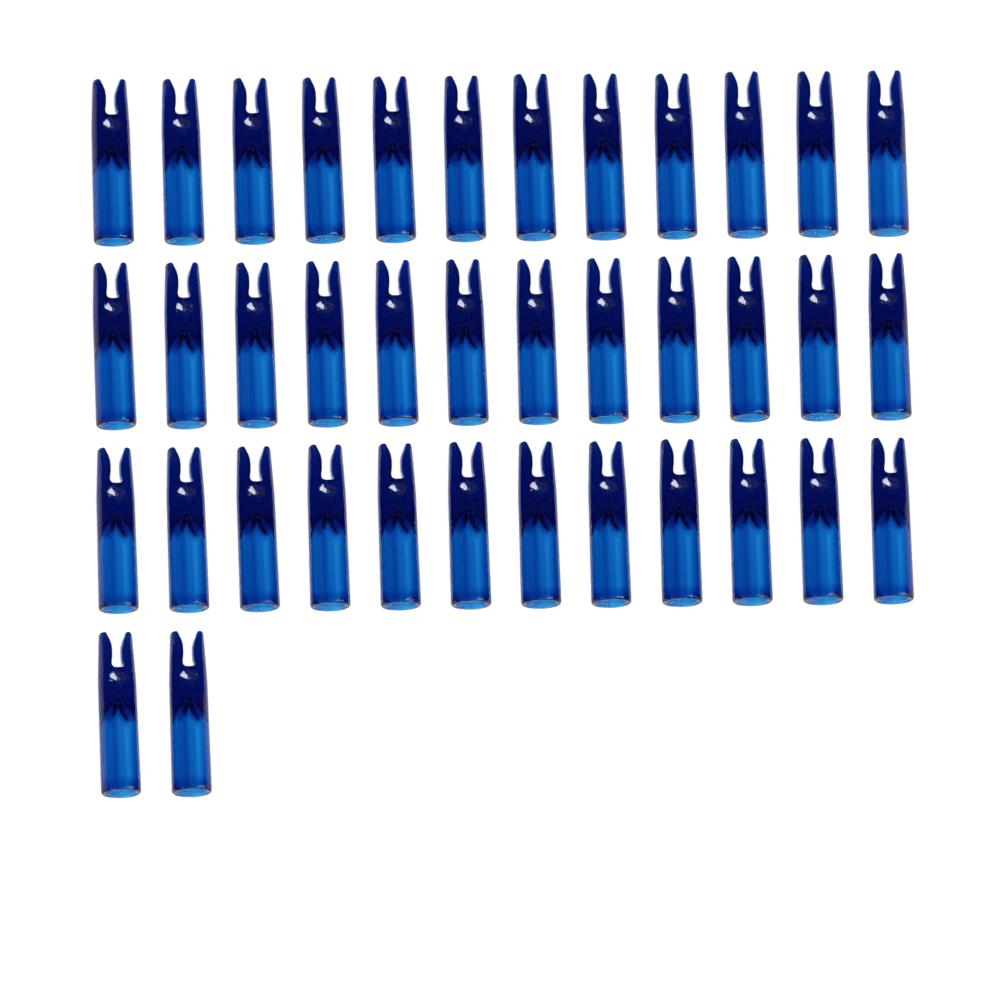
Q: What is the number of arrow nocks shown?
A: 38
